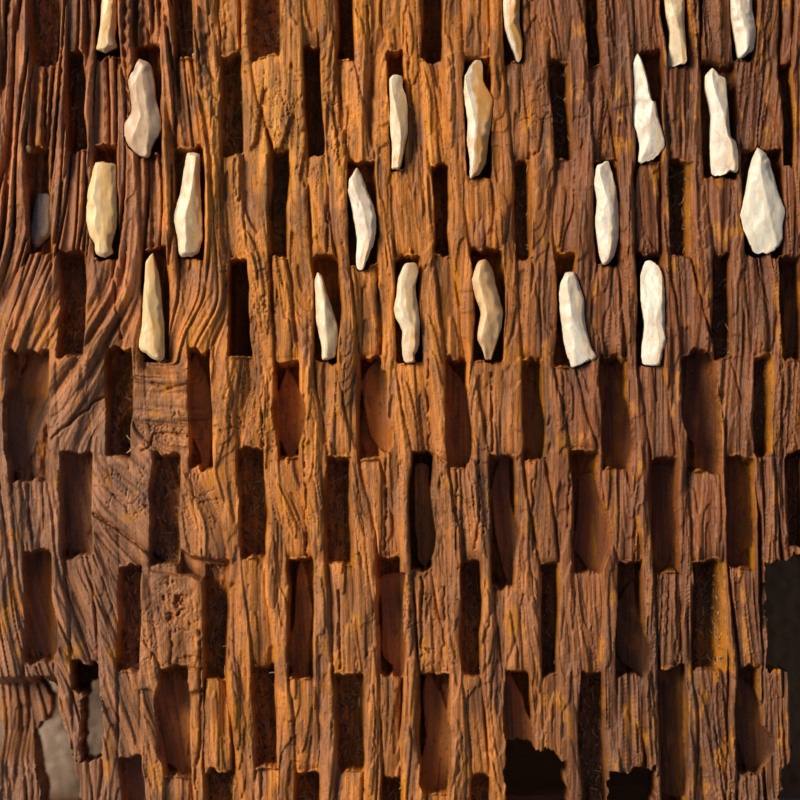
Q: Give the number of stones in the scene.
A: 21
